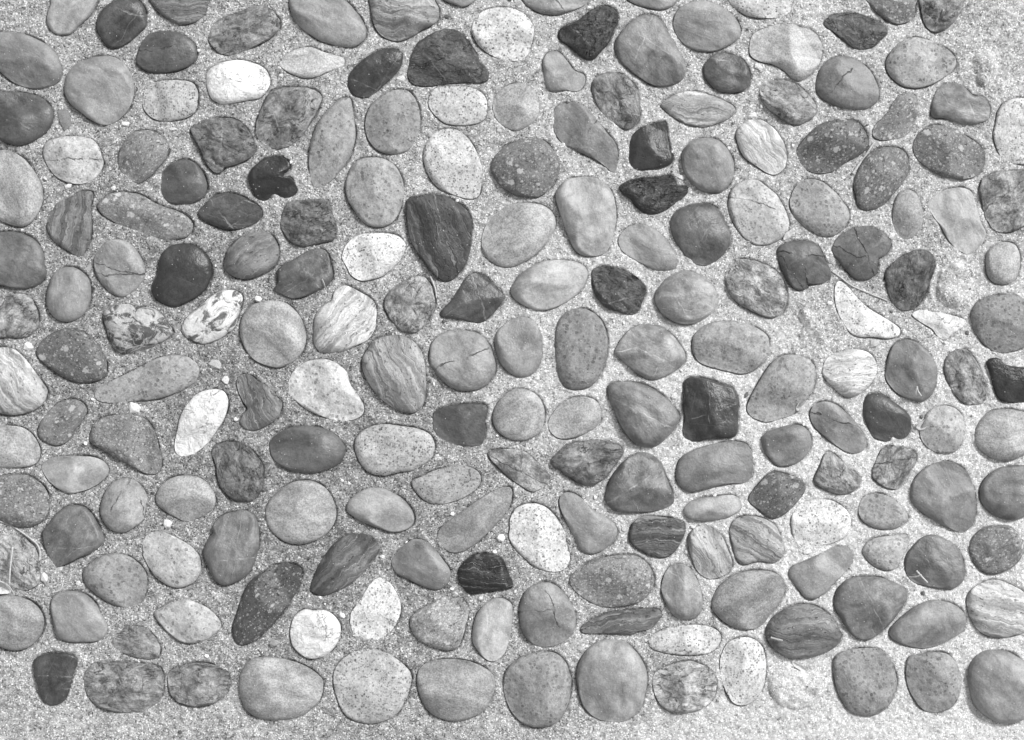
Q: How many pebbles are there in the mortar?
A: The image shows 200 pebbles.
